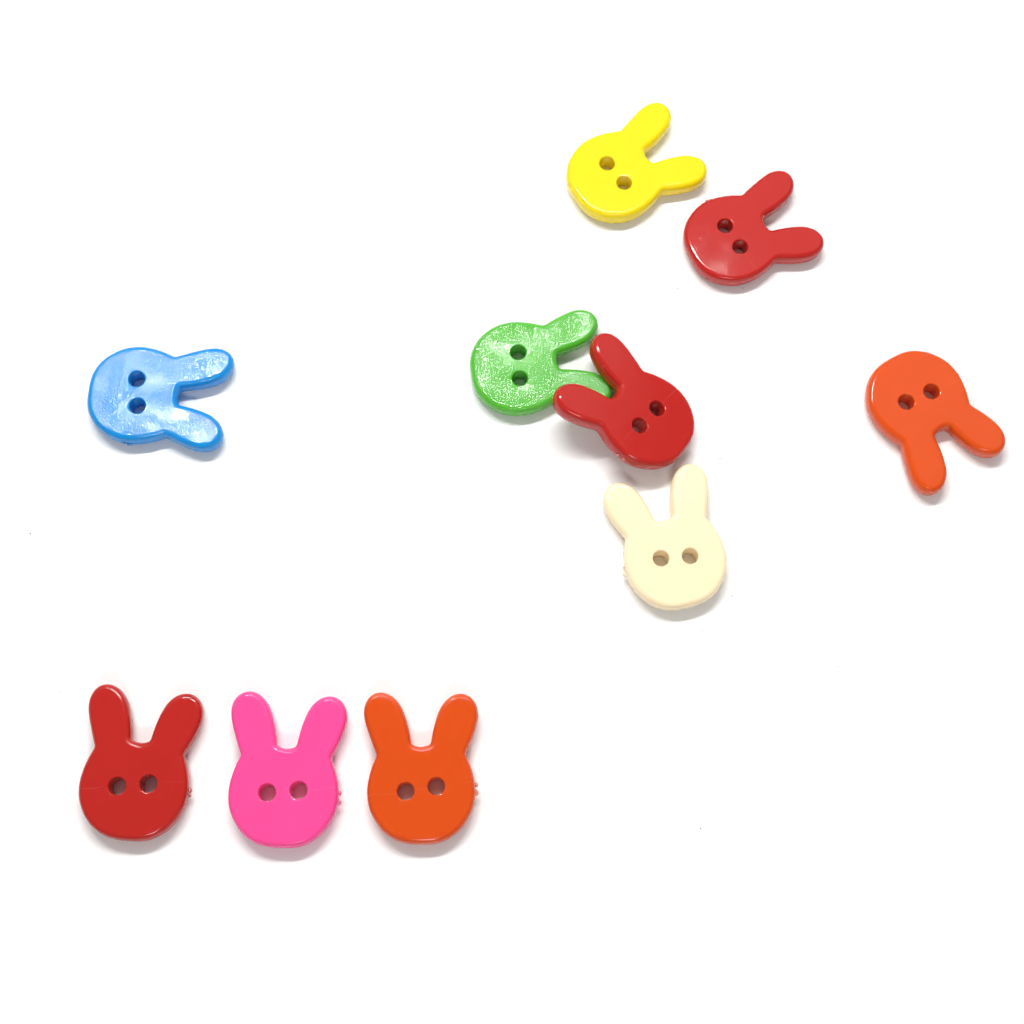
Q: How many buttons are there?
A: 10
